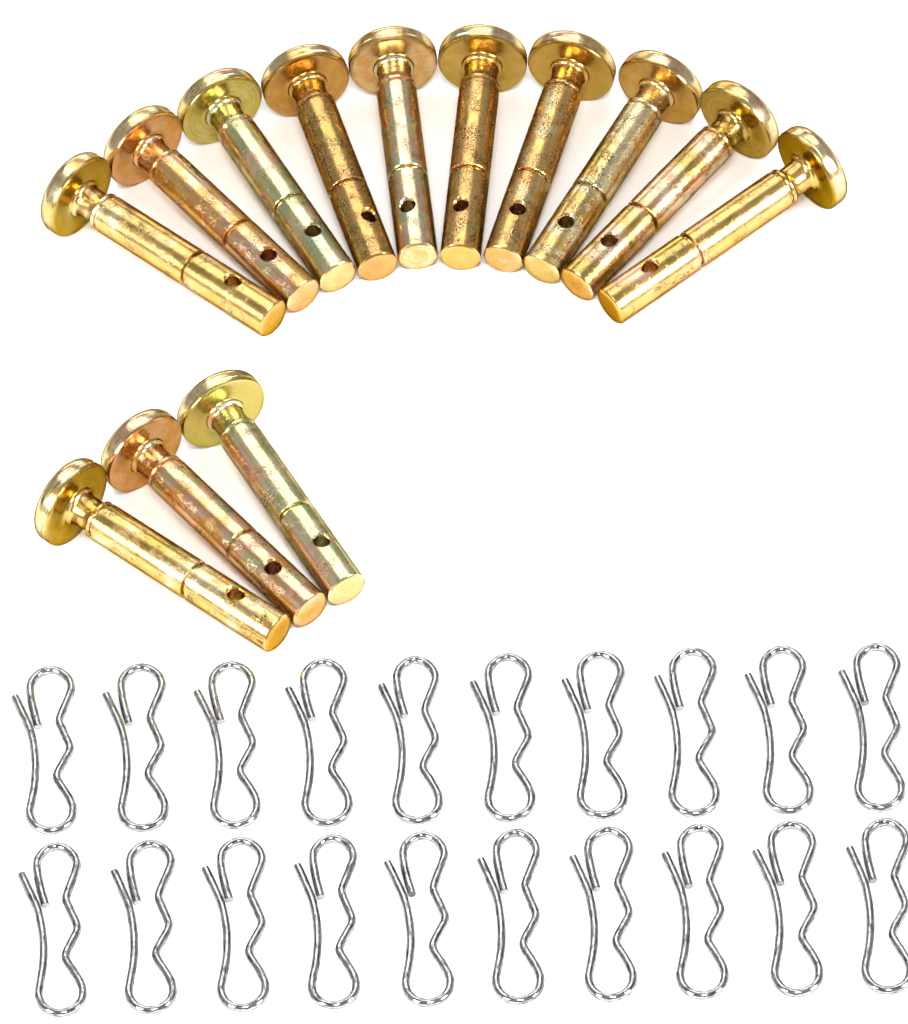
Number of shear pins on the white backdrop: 13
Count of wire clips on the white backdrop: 20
